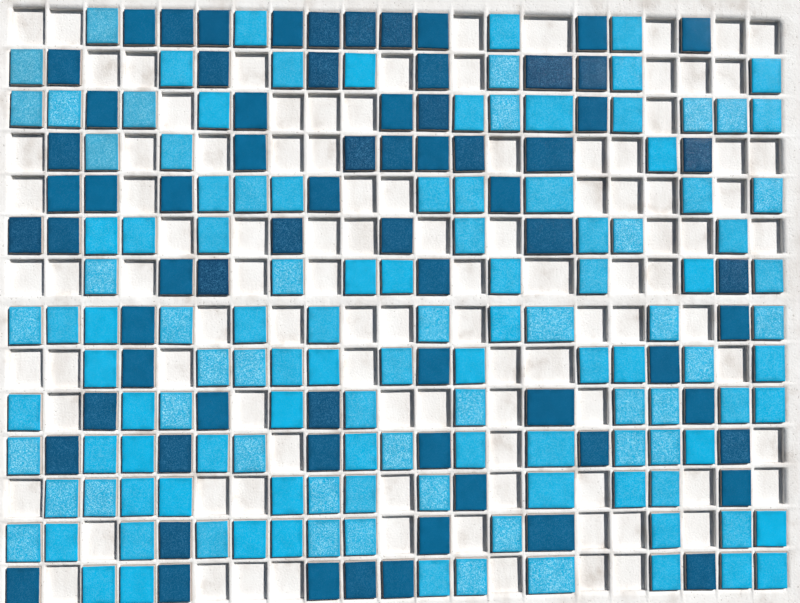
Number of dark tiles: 70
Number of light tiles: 123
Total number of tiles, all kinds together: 193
